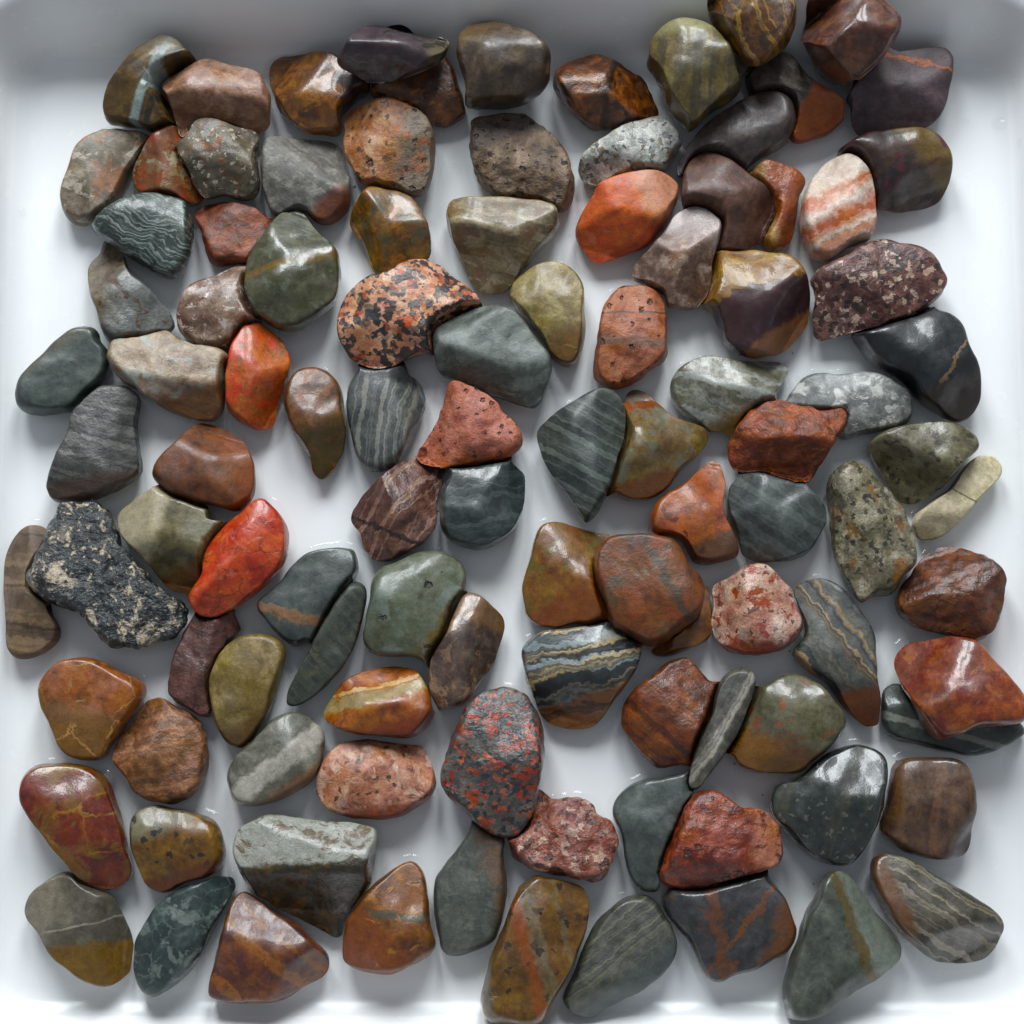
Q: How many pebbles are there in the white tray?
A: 106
